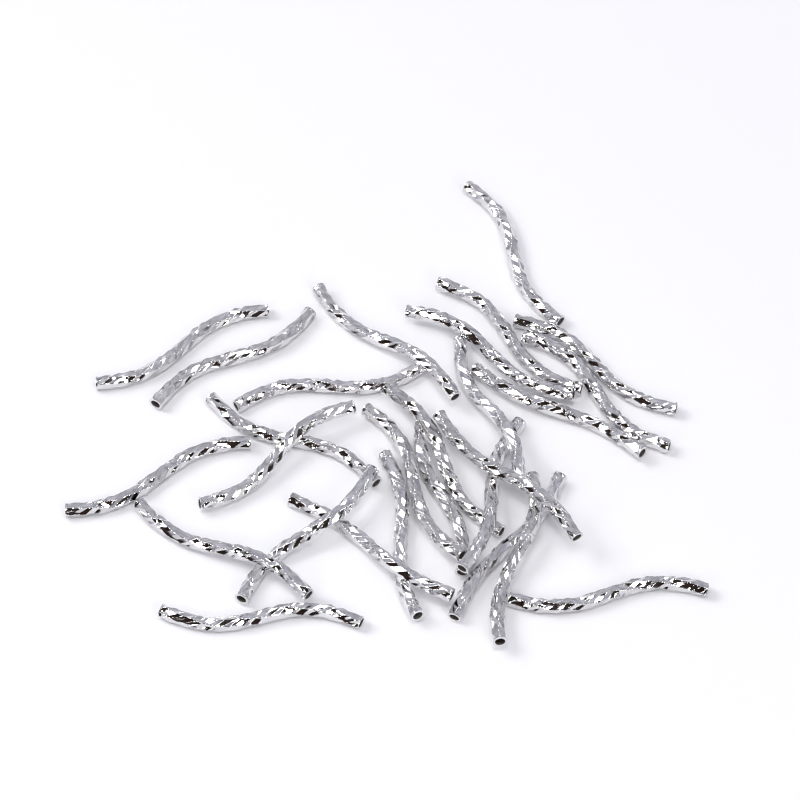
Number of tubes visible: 27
